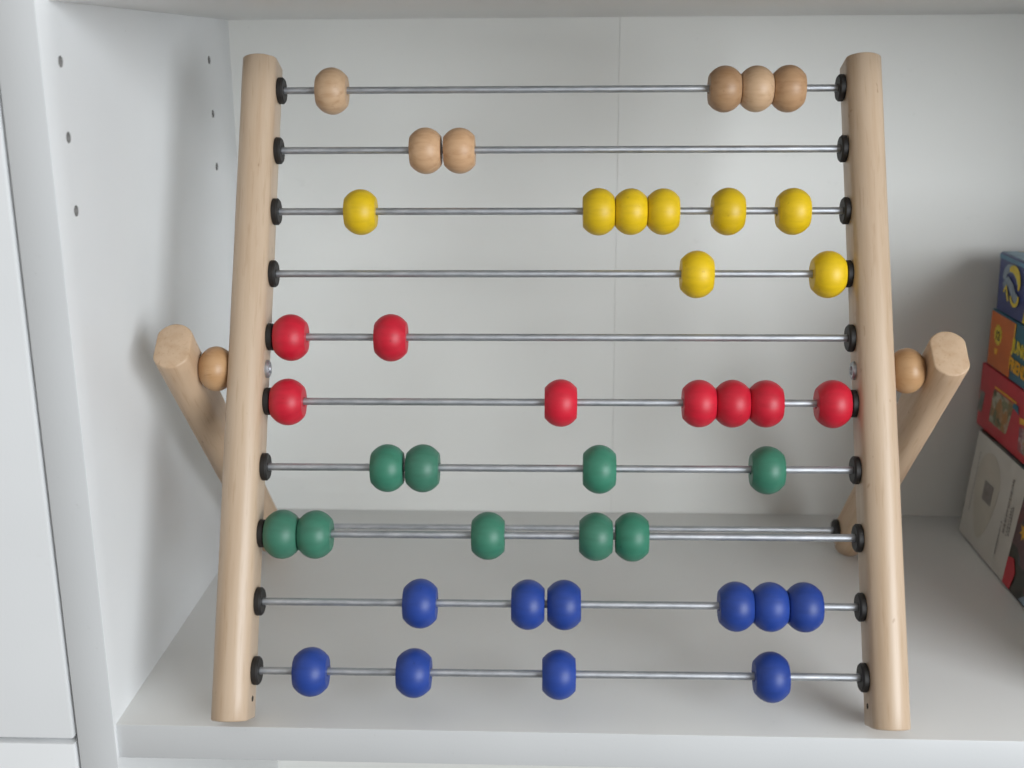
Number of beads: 41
